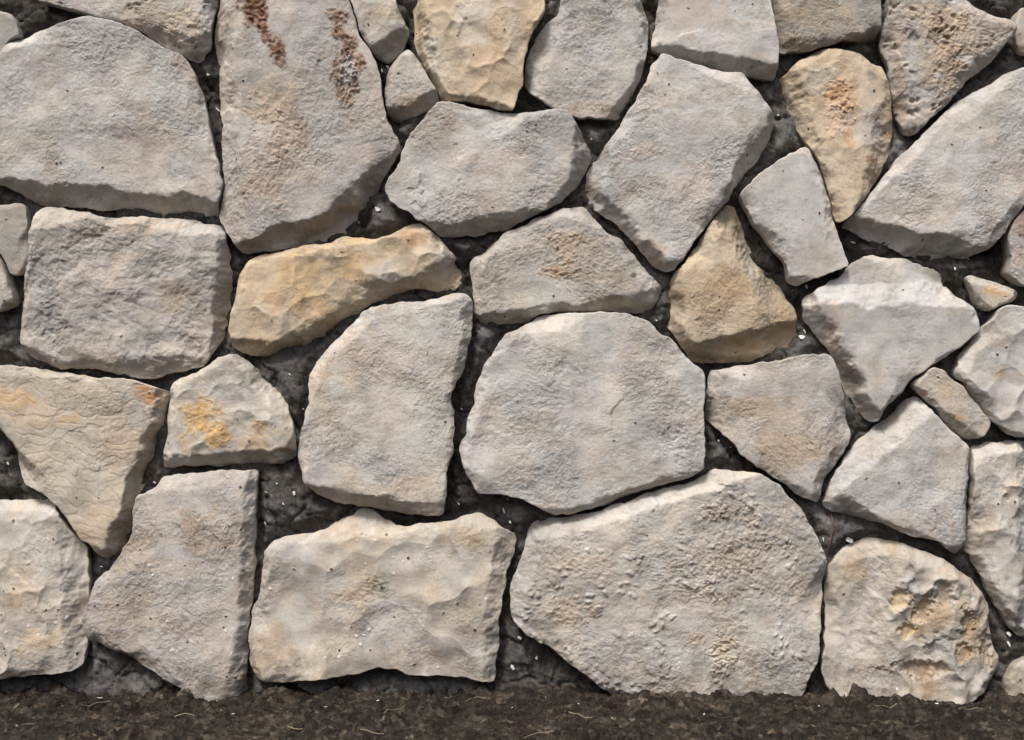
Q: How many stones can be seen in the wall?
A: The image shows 41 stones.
